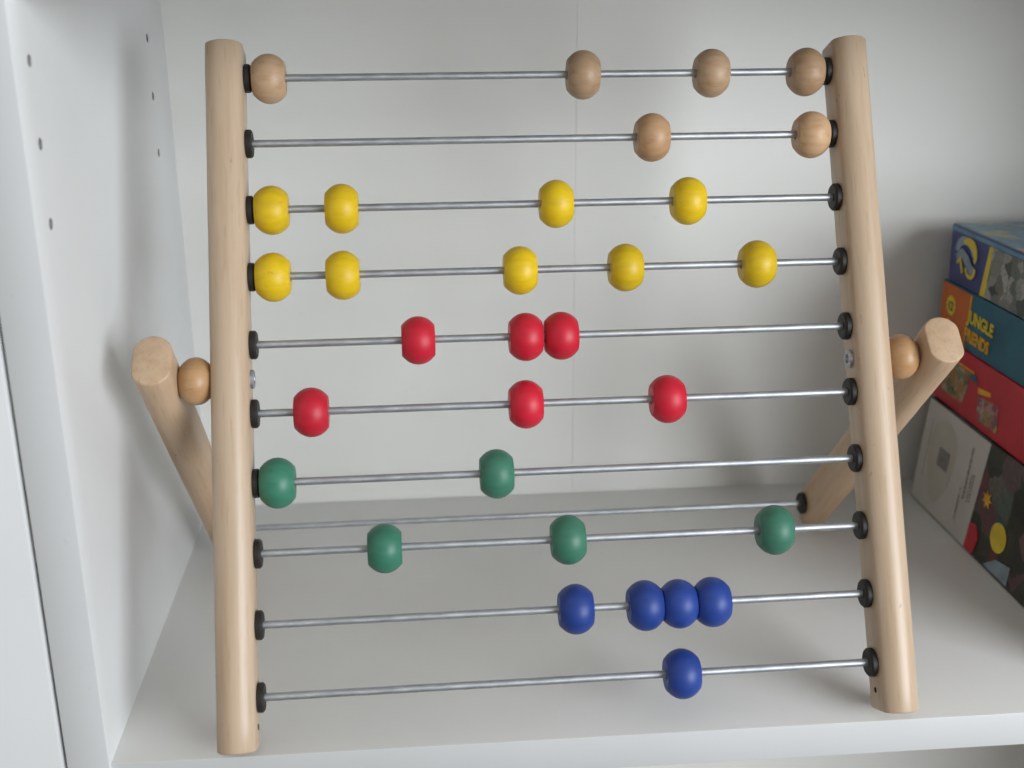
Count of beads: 31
